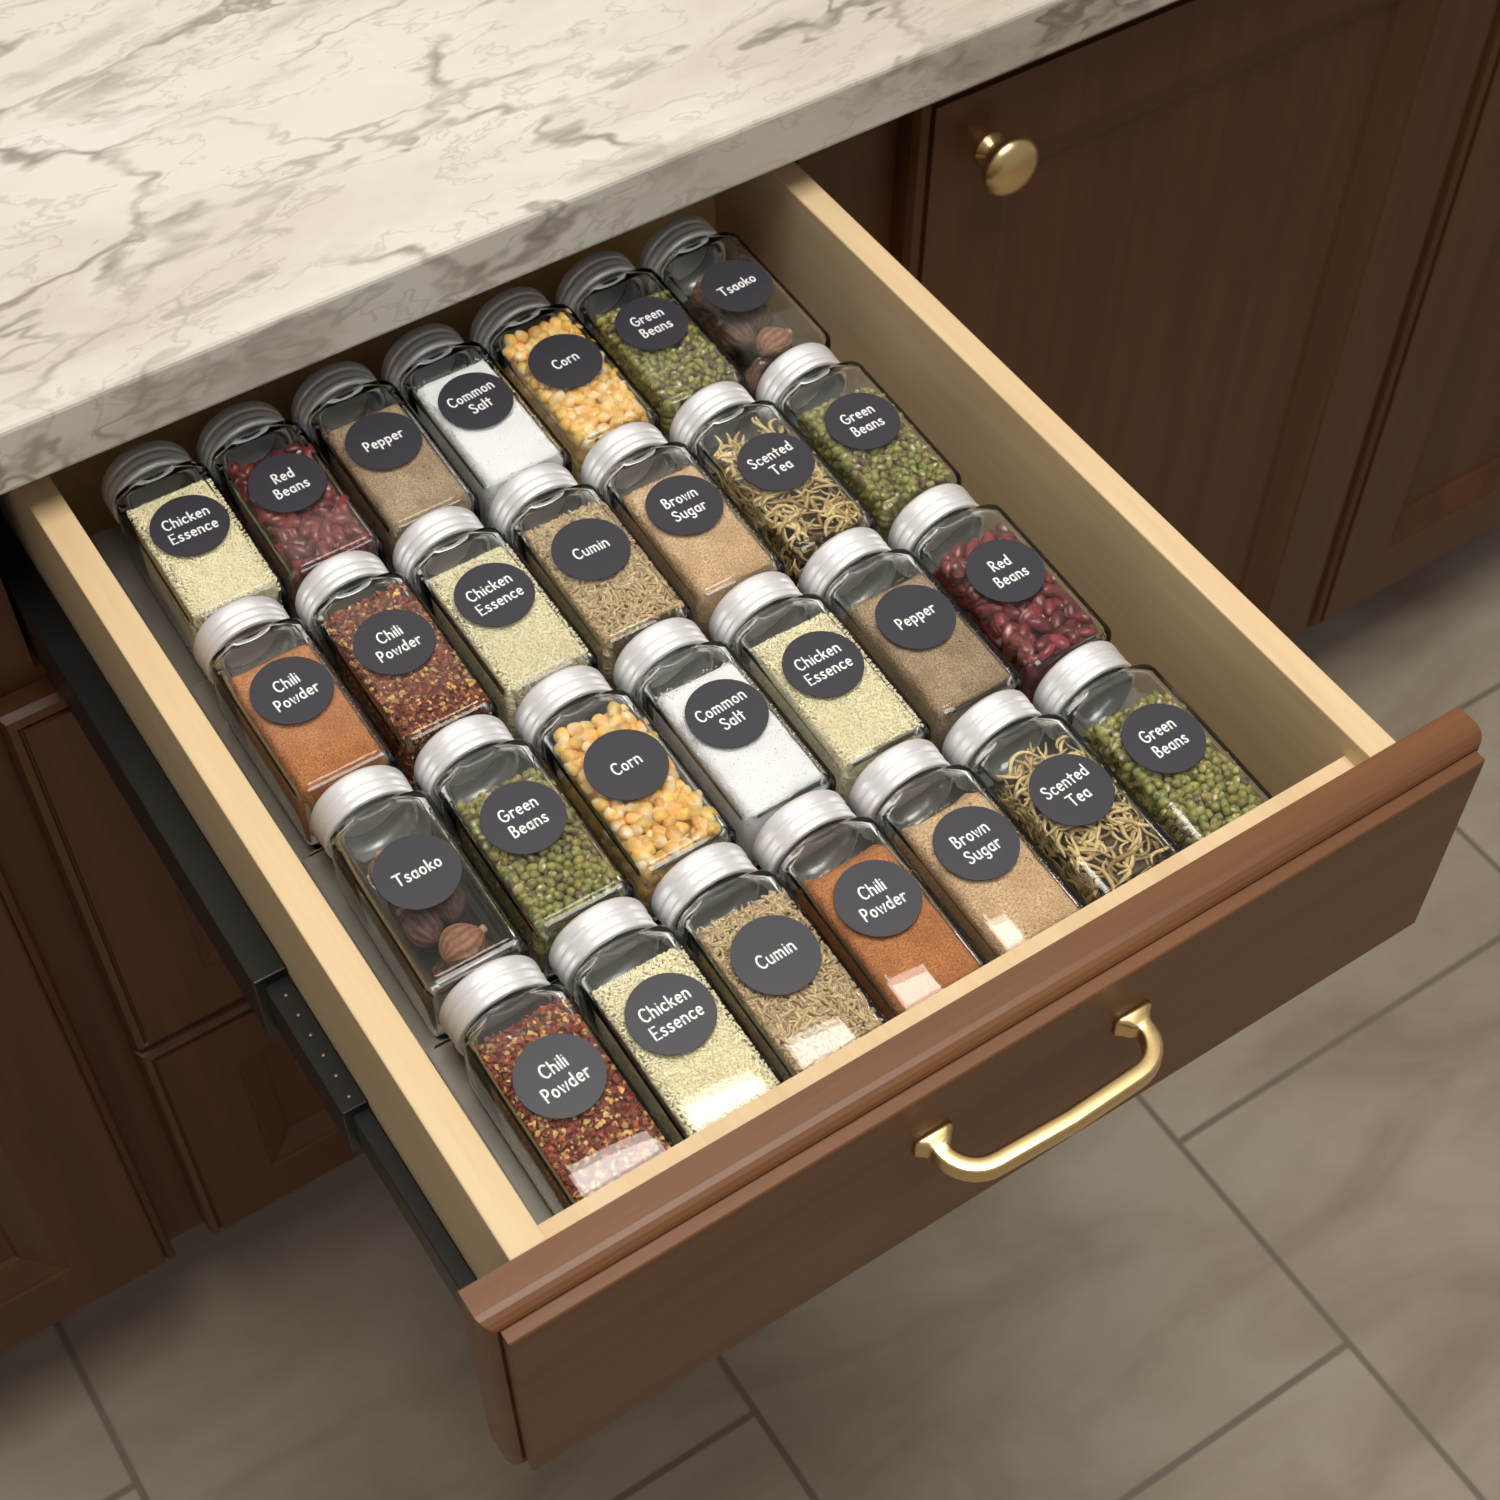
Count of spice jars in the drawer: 28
